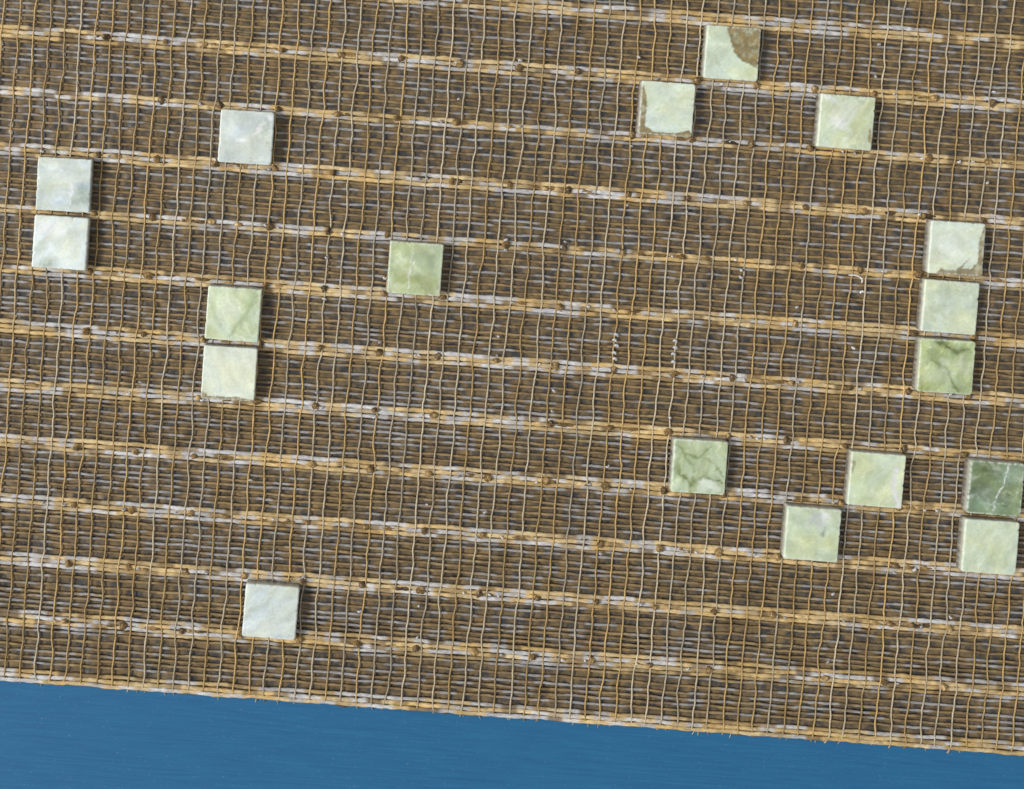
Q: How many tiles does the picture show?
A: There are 18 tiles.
